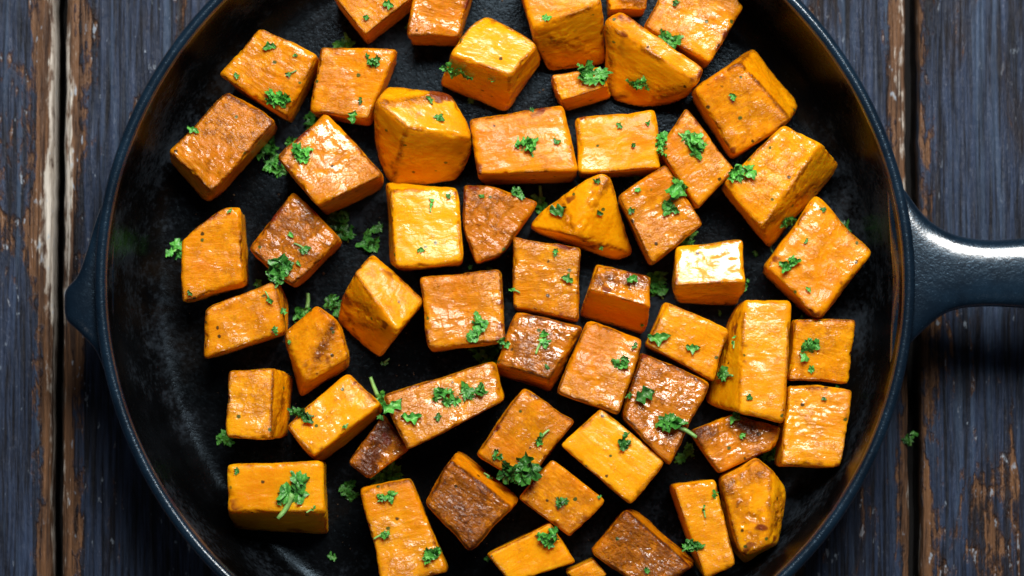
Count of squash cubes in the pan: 55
